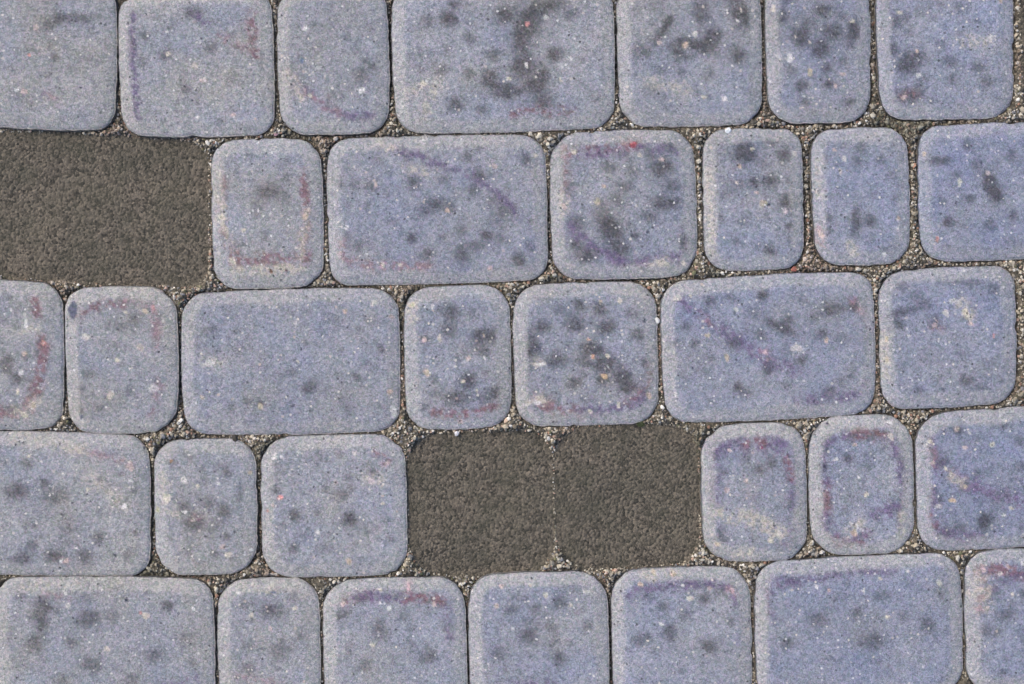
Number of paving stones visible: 33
